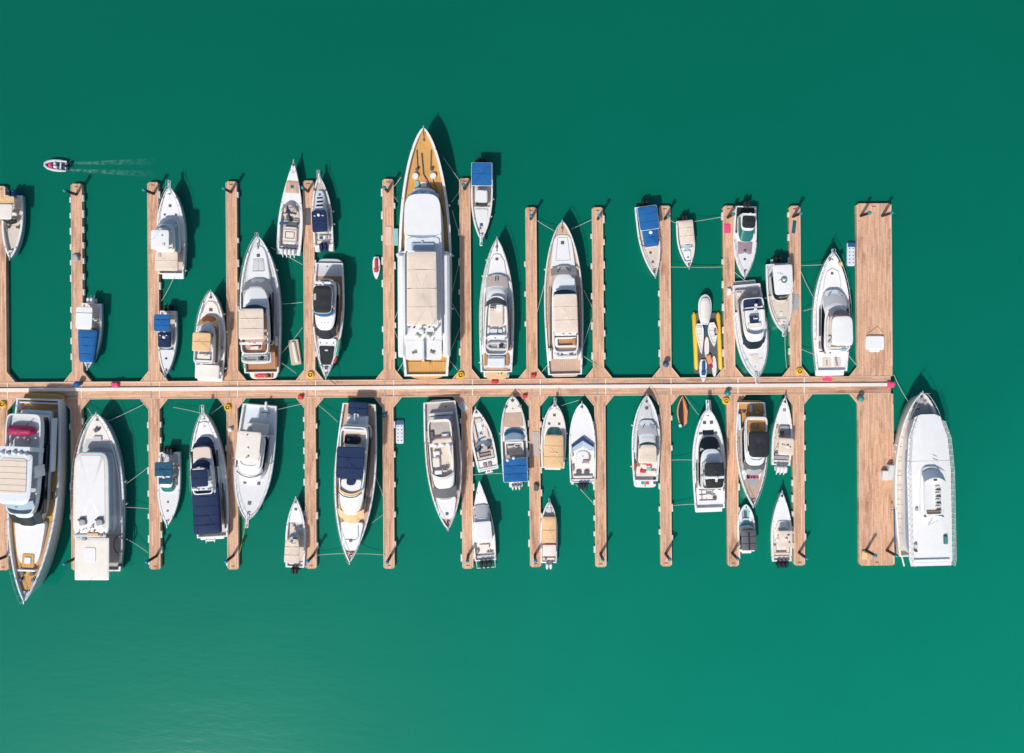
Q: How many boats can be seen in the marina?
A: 45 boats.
